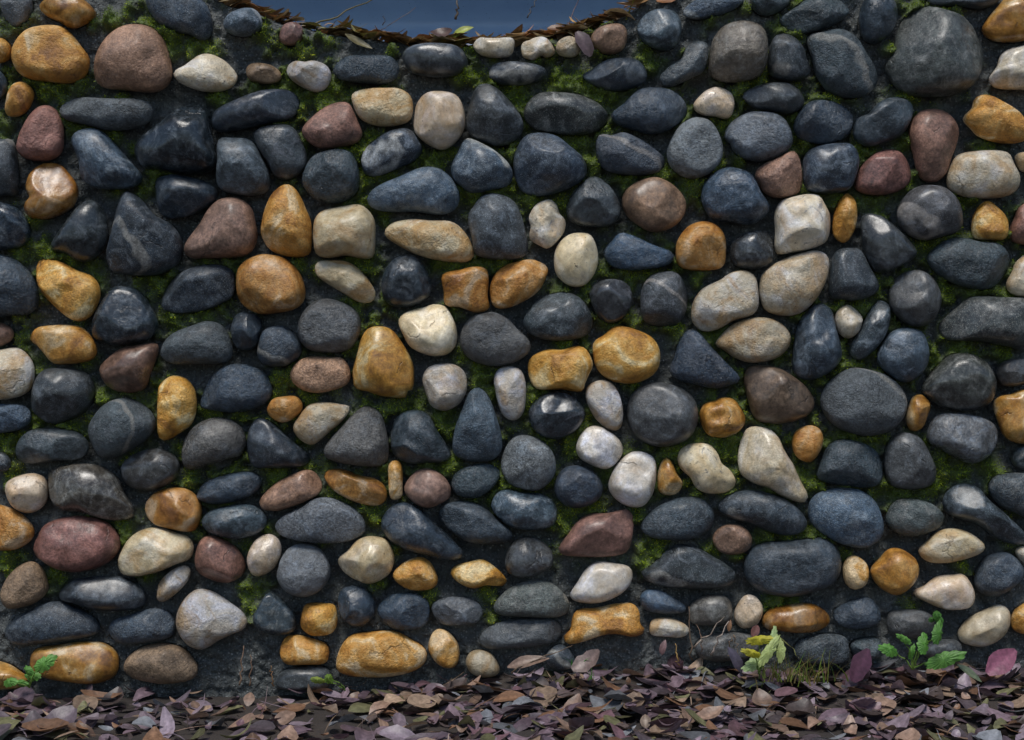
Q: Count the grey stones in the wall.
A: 133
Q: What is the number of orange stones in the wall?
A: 43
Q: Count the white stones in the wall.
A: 46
